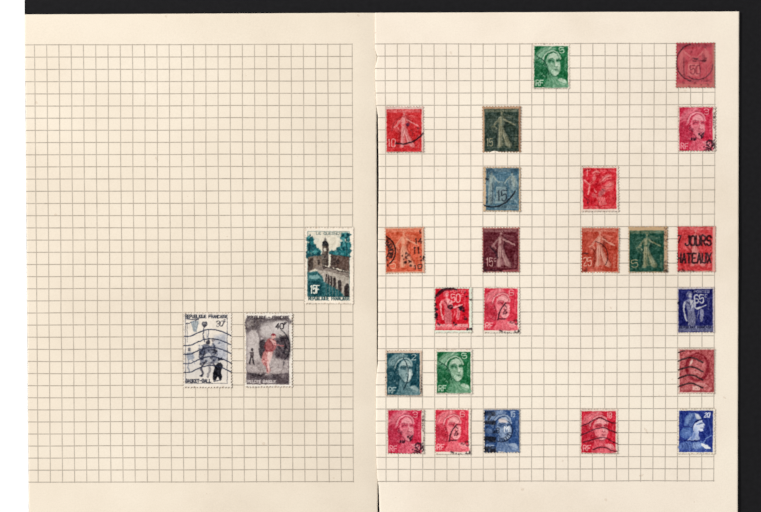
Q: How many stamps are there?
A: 26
